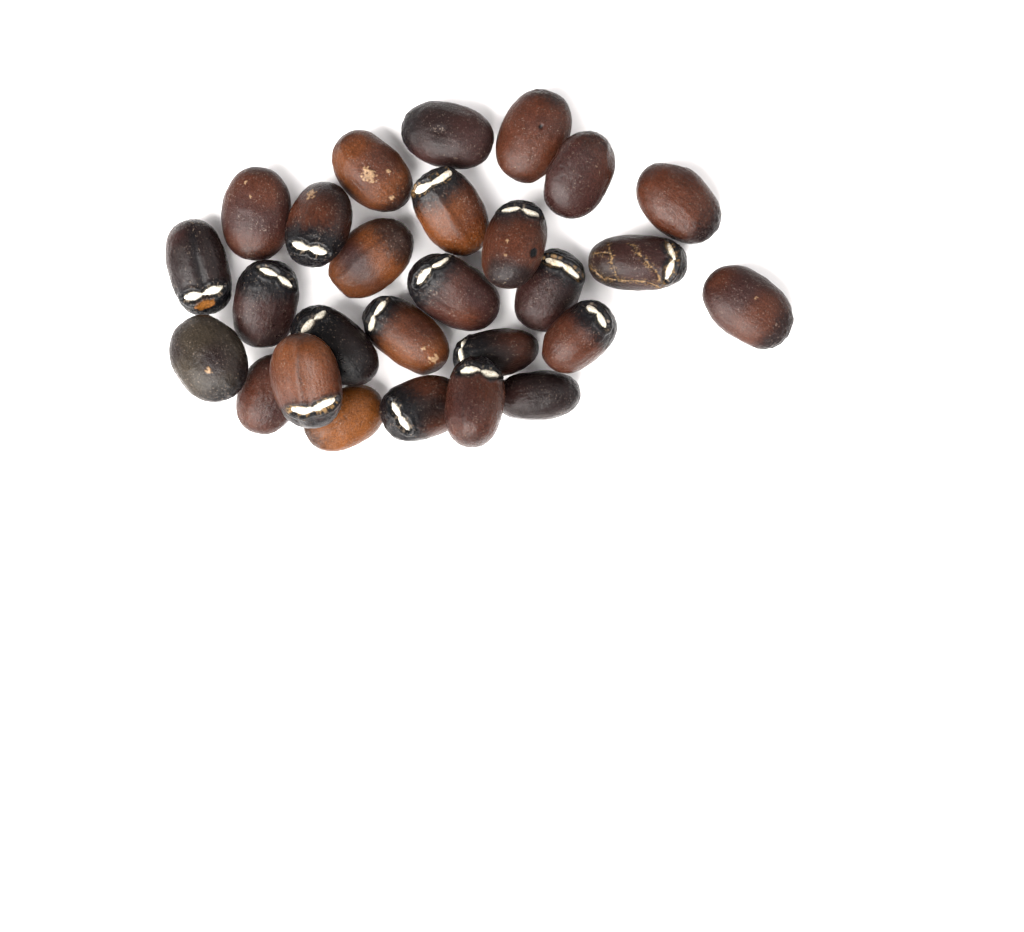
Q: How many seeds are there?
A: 27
